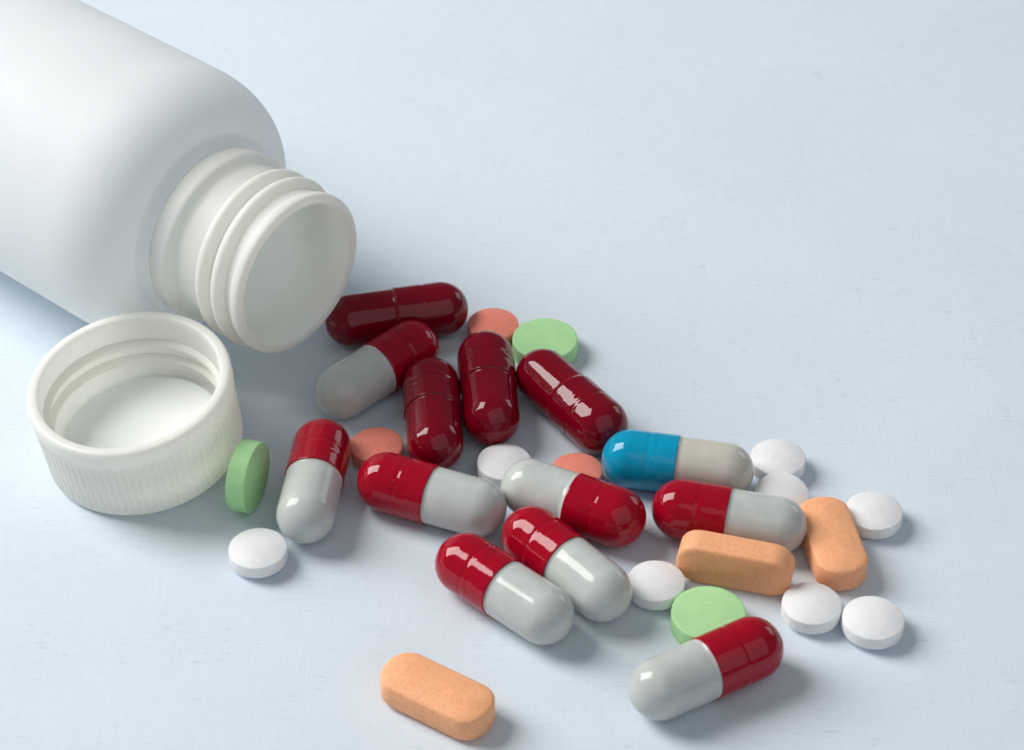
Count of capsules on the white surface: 13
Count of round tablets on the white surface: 14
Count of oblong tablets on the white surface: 3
